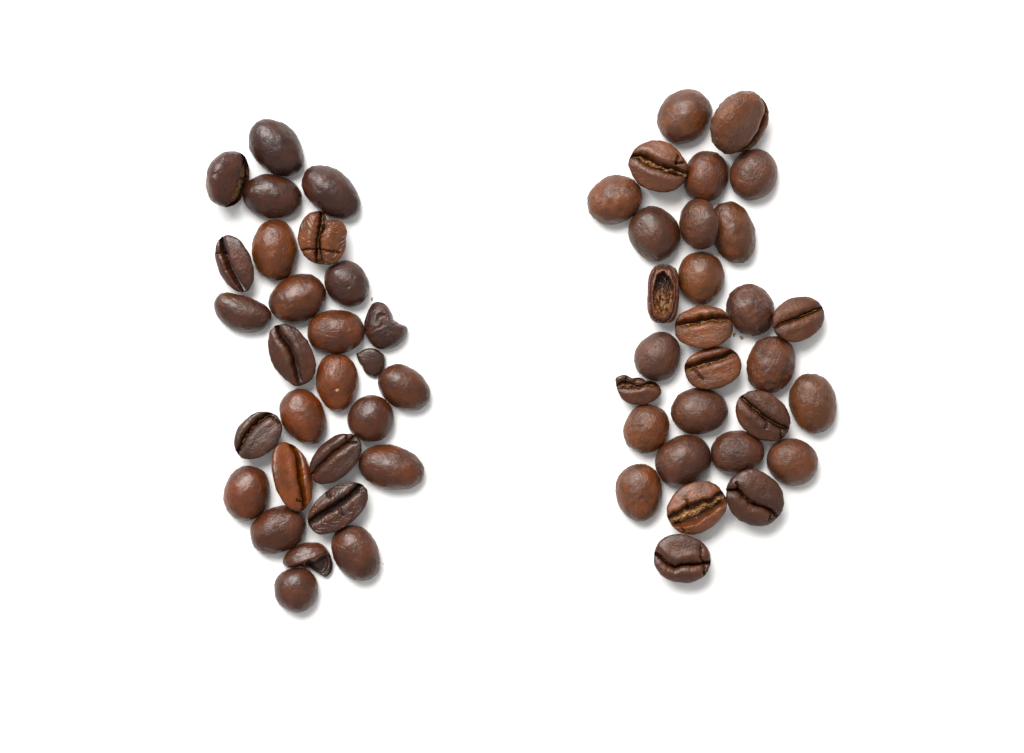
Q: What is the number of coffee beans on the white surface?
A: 57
